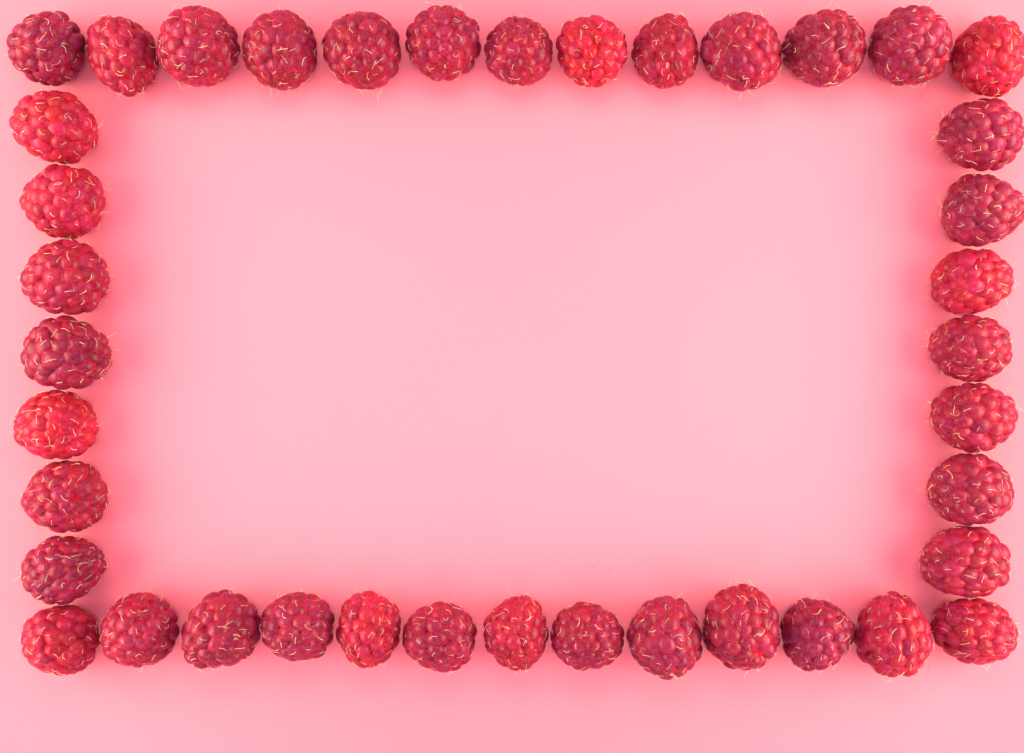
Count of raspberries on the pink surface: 40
